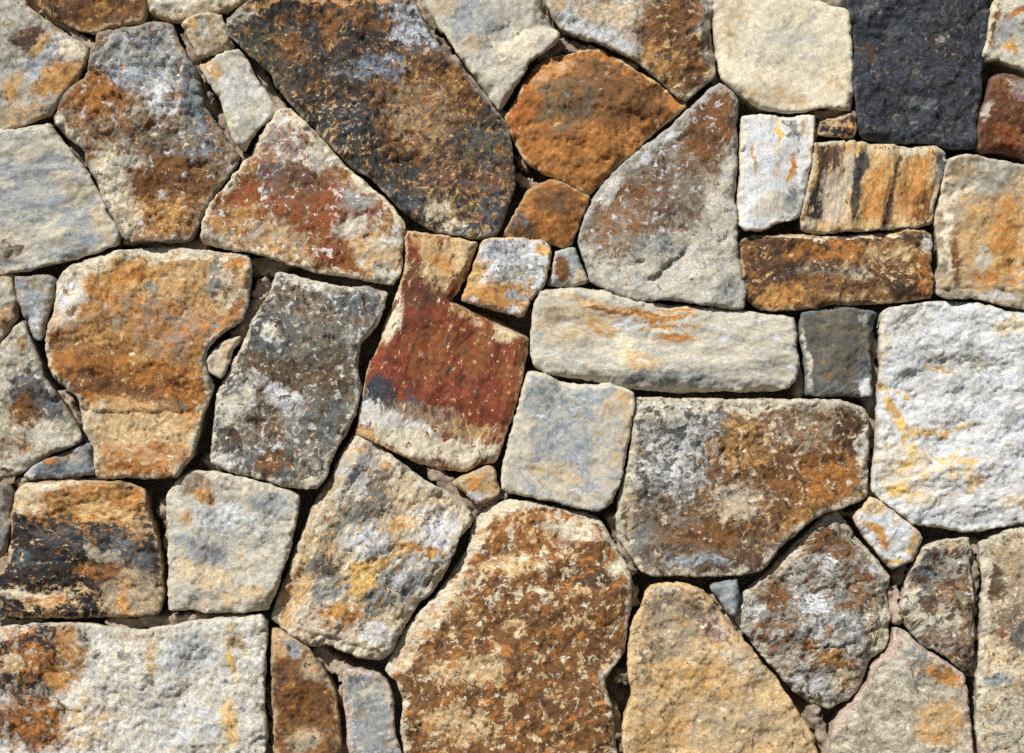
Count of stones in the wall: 54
